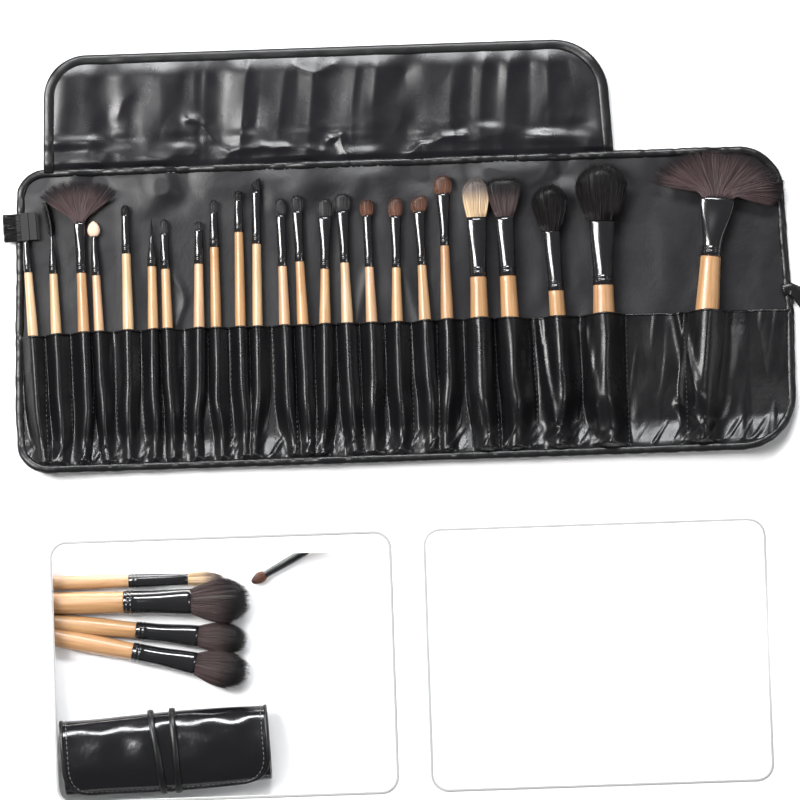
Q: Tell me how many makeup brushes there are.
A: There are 29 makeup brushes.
